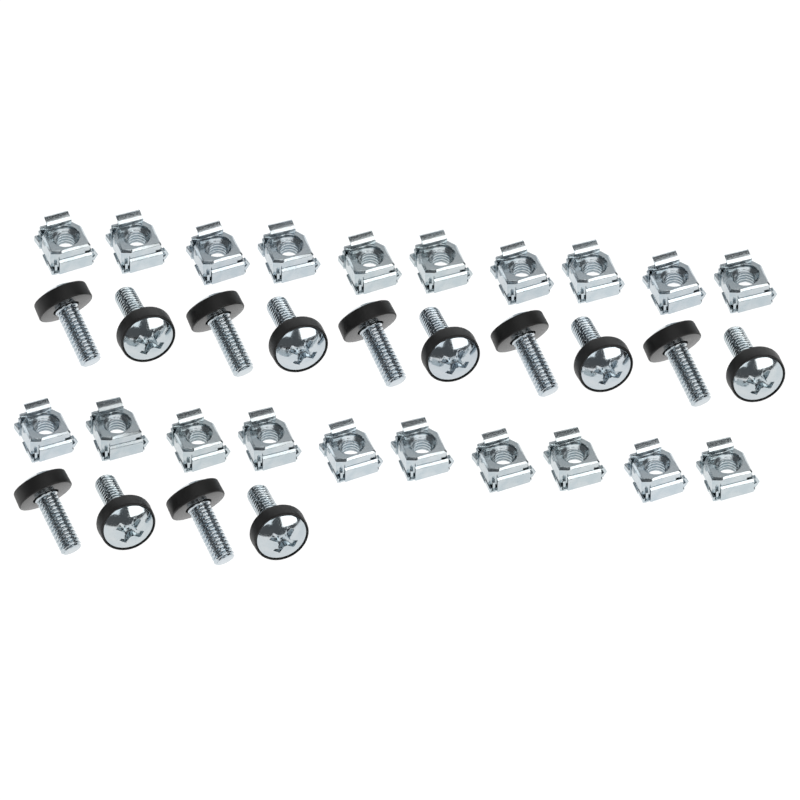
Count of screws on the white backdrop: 14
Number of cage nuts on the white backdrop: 20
